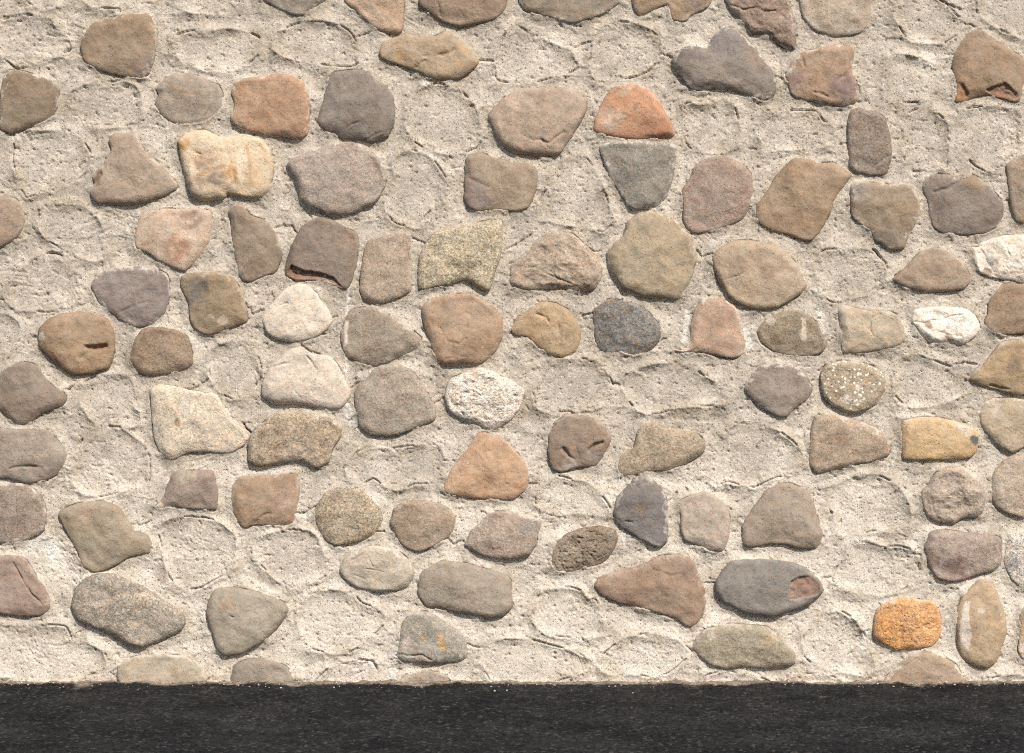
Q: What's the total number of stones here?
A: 101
